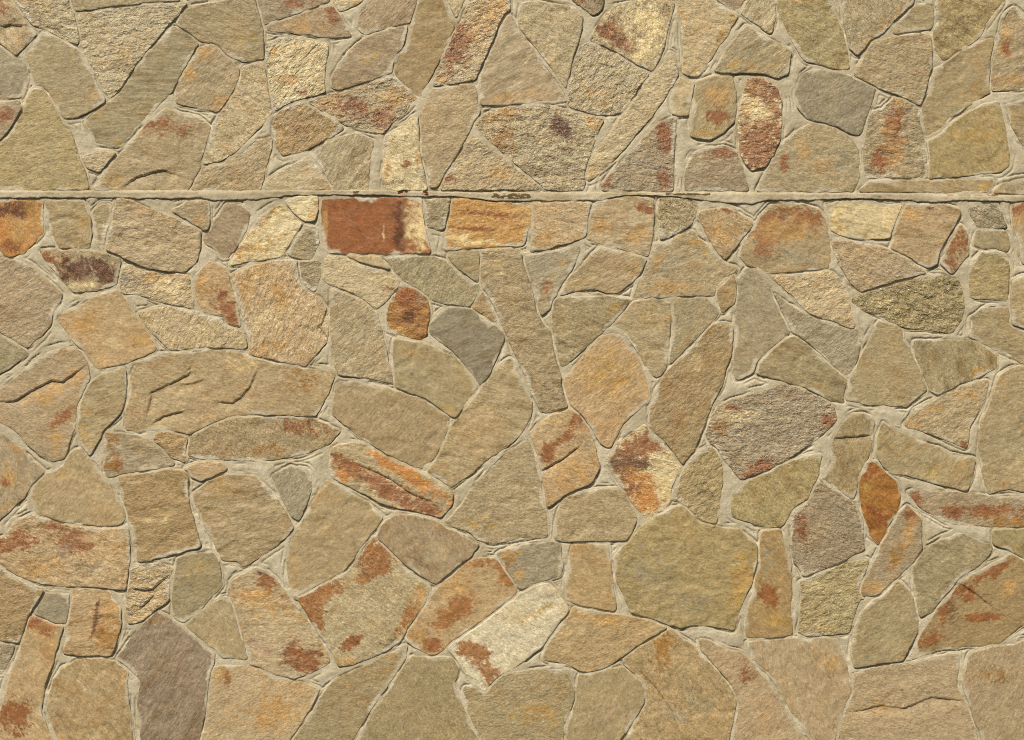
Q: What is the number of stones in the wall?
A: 190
